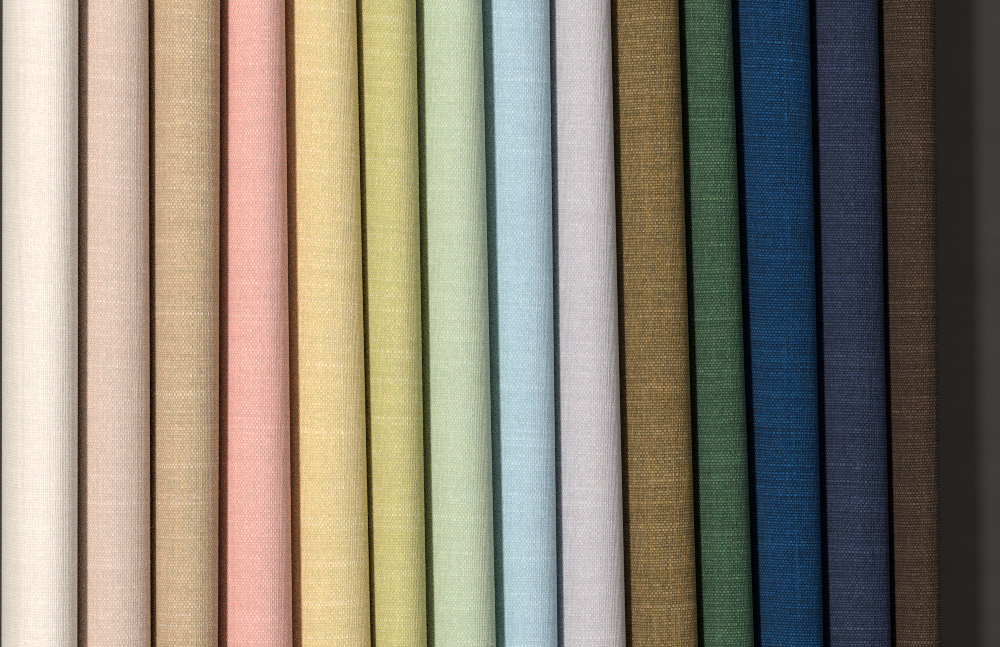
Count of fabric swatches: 14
